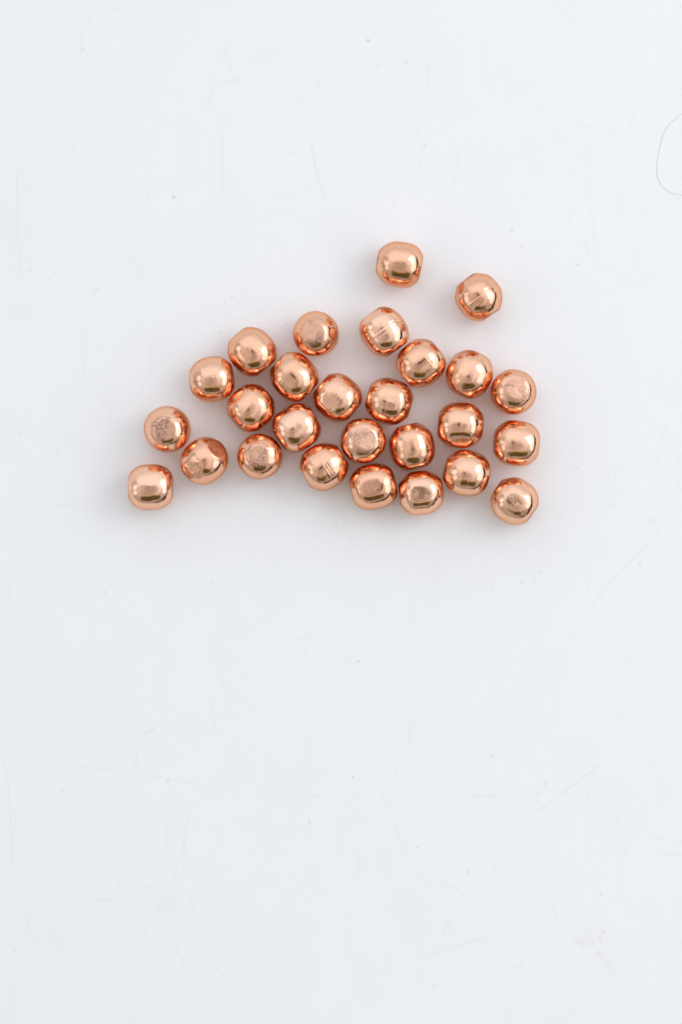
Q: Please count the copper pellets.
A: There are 27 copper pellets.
